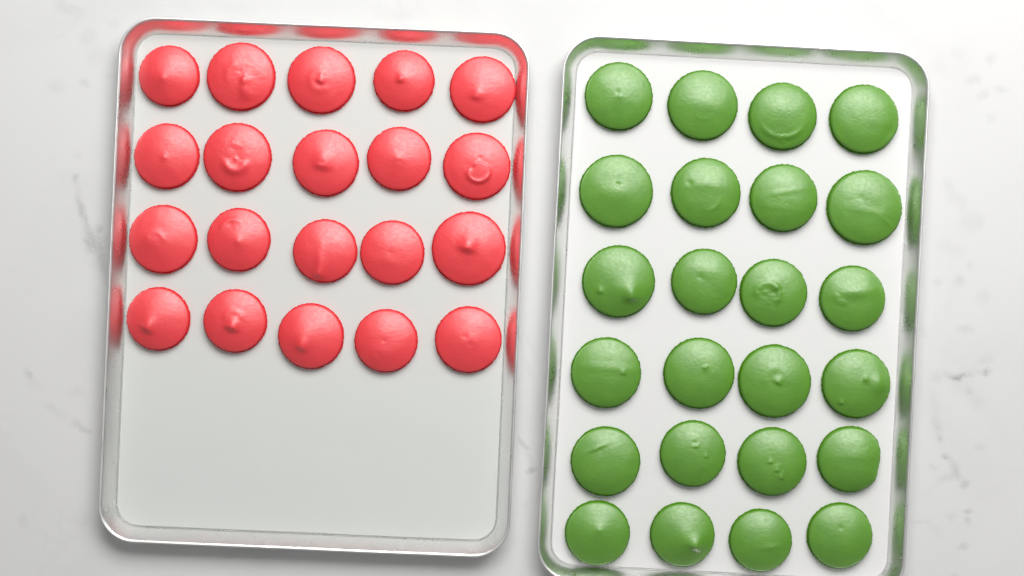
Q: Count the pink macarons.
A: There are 20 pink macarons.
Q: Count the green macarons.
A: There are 24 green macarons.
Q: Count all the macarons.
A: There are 44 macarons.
